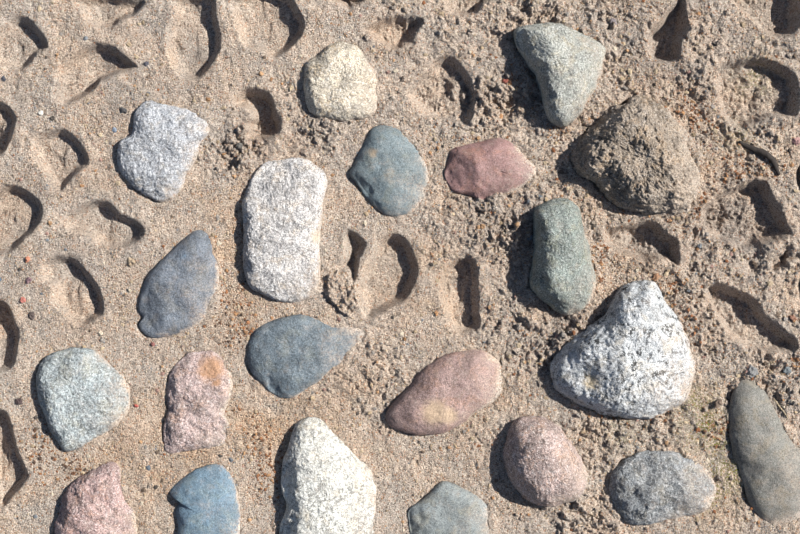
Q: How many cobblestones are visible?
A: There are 21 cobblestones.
